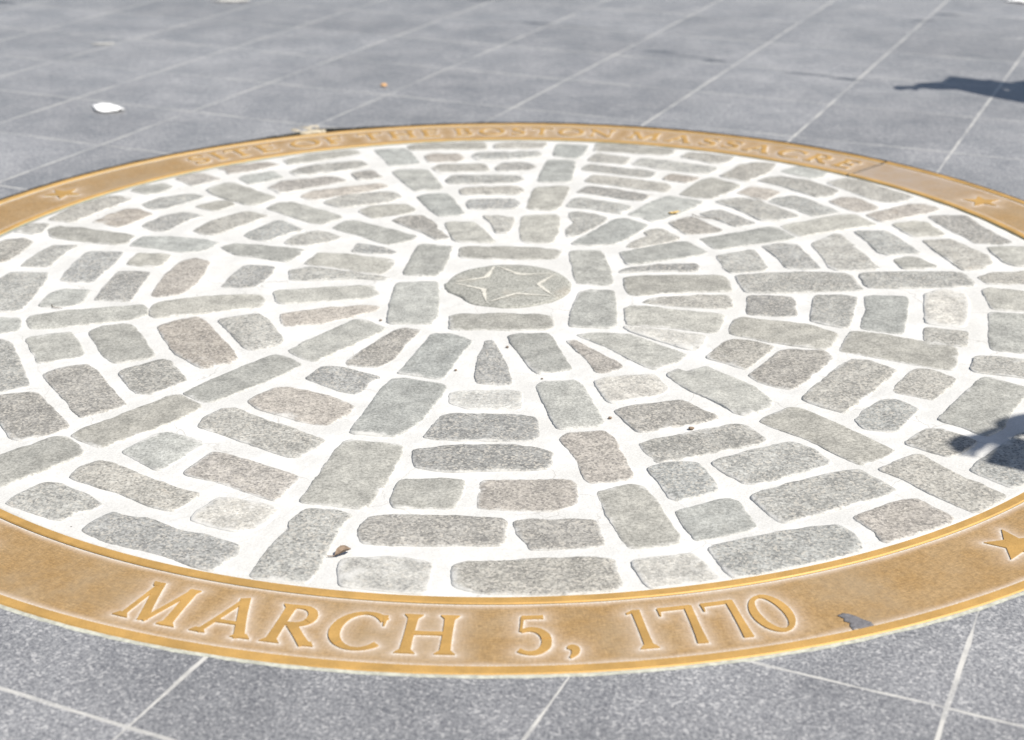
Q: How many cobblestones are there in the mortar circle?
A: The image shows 186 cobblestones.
